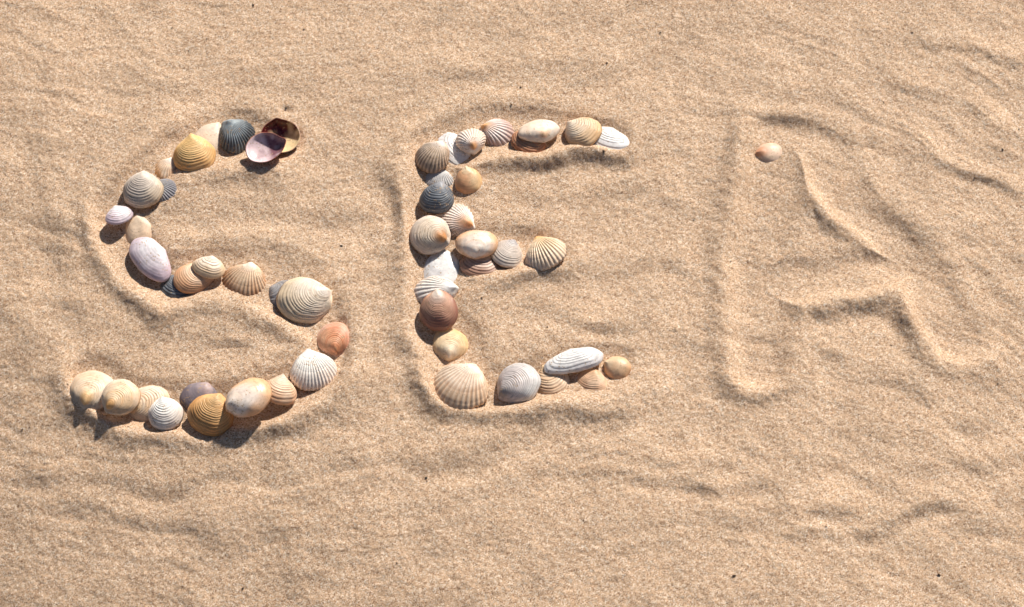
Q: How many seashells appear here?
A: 55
